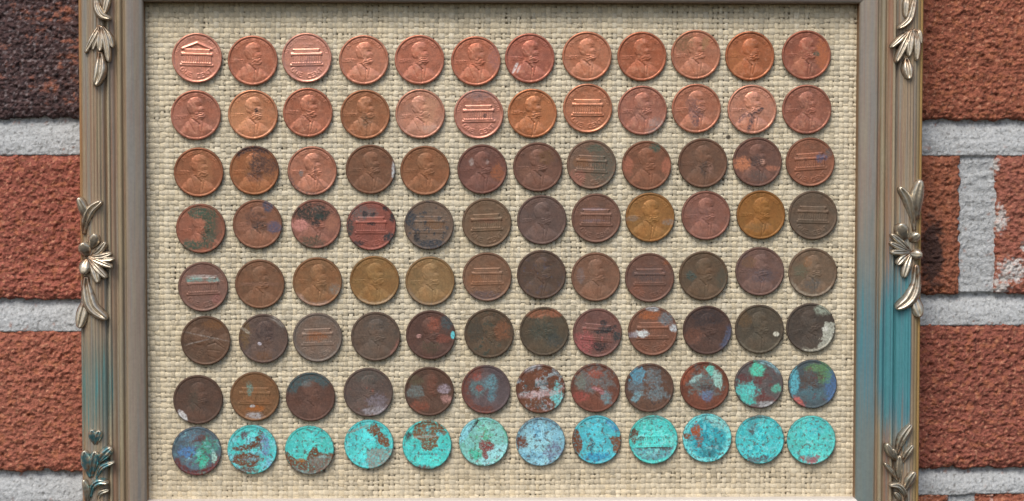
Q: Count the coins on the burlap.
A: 96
